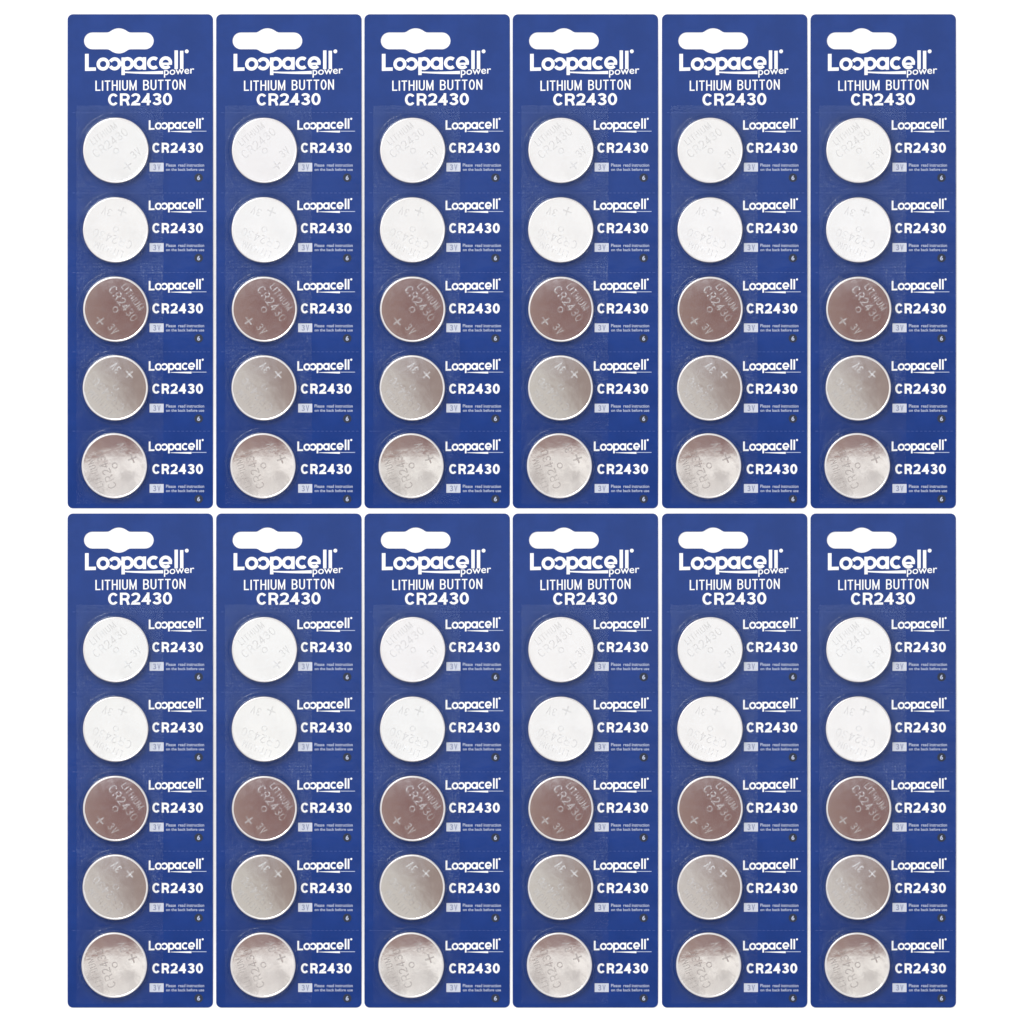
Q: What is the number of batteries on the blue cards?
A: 60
